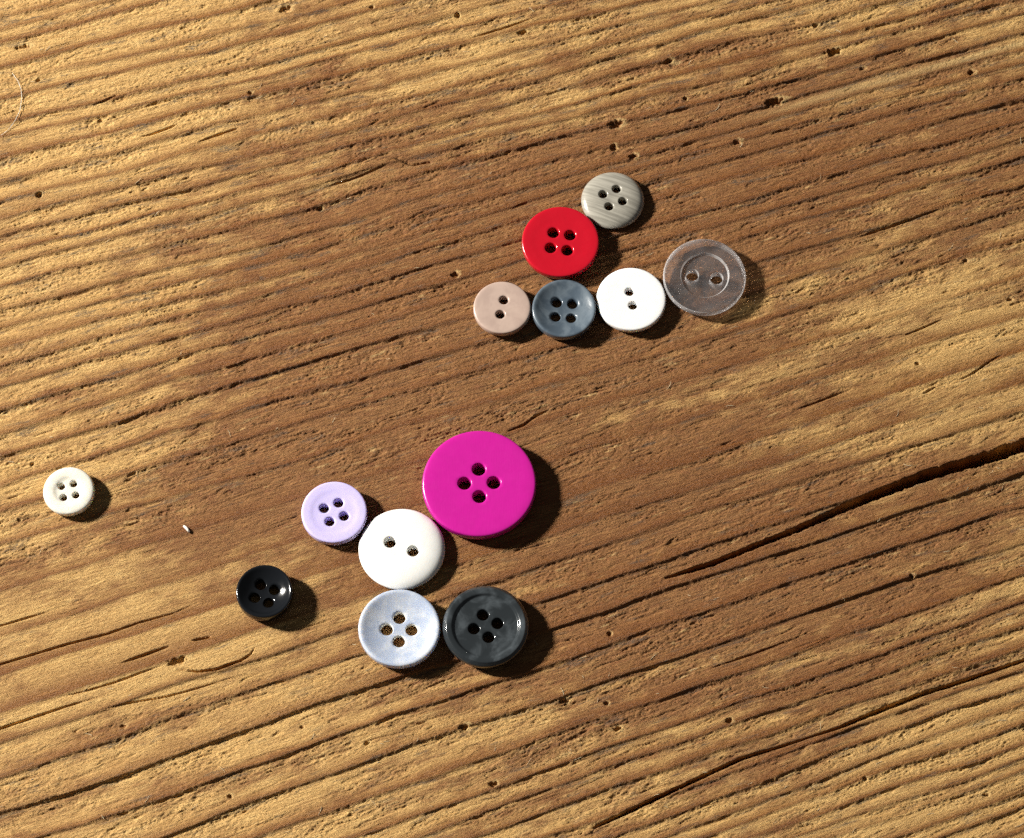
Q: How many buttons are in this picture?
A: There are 13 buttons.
